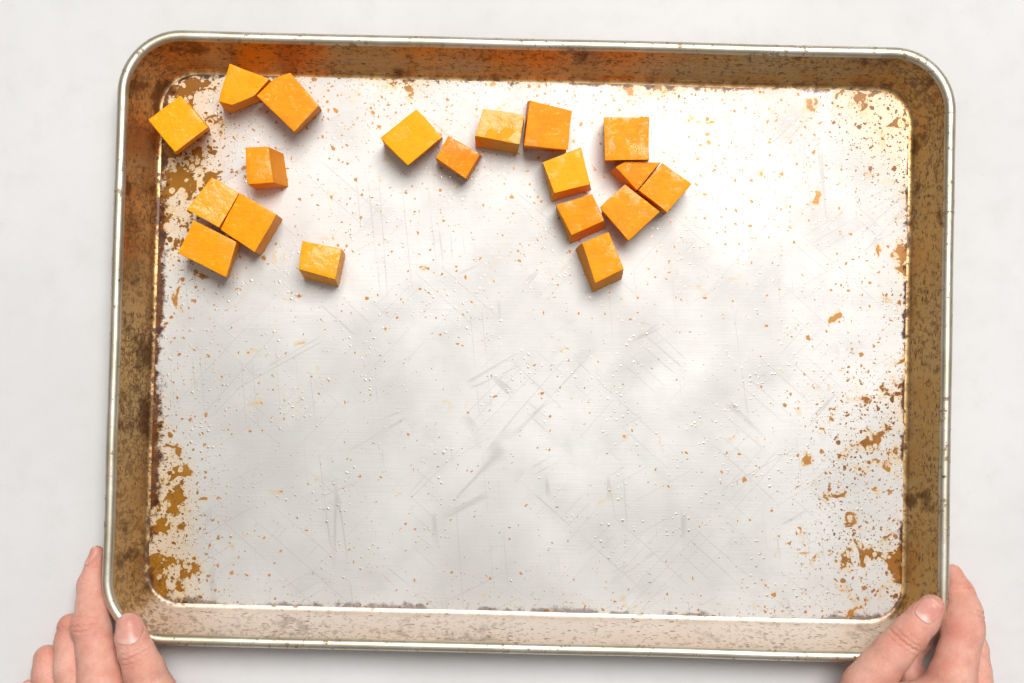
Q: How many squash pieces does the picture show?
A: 19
